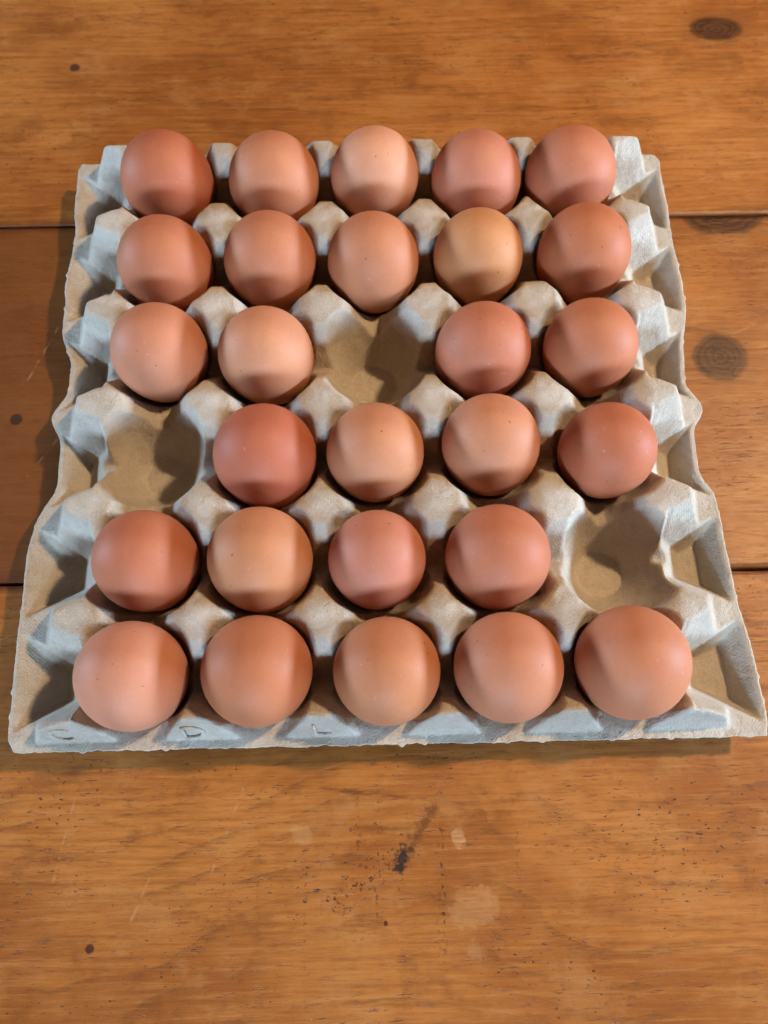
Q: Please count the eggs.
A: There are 27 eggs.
